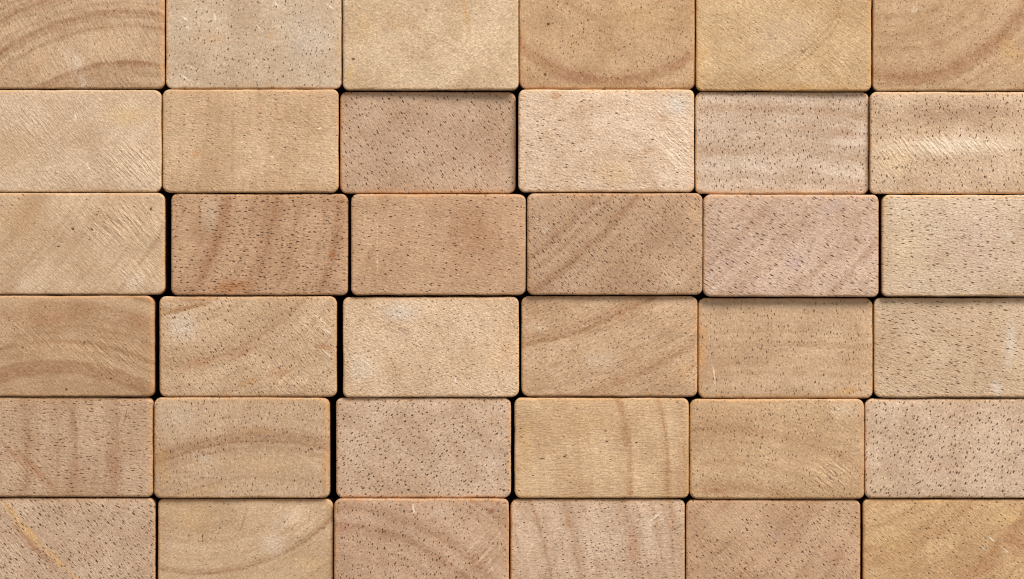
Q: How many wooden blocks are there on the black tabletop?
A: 36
